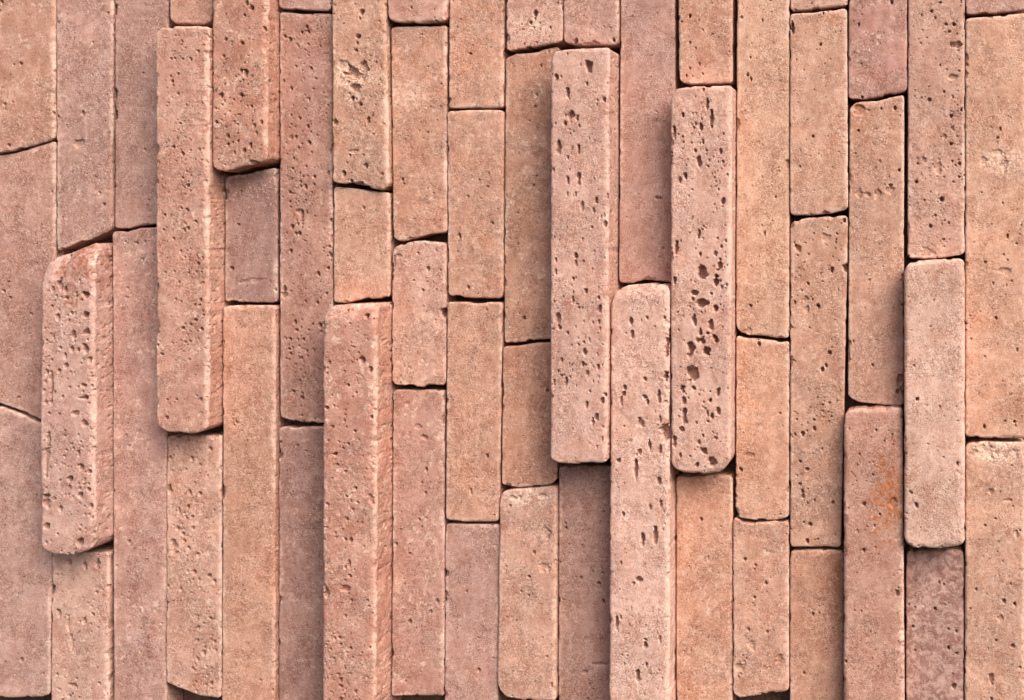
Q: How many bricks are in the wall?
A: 56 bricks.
